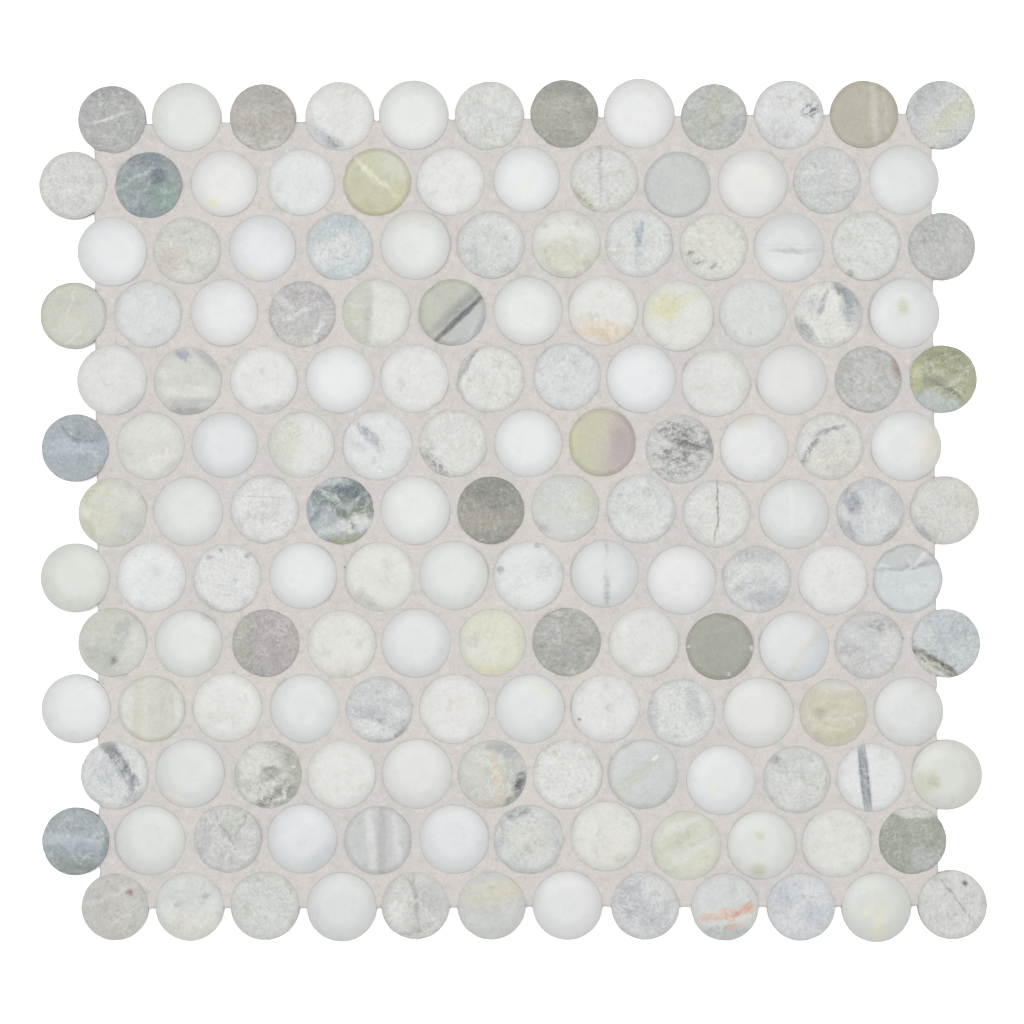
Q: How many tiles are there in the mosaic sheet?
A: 156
